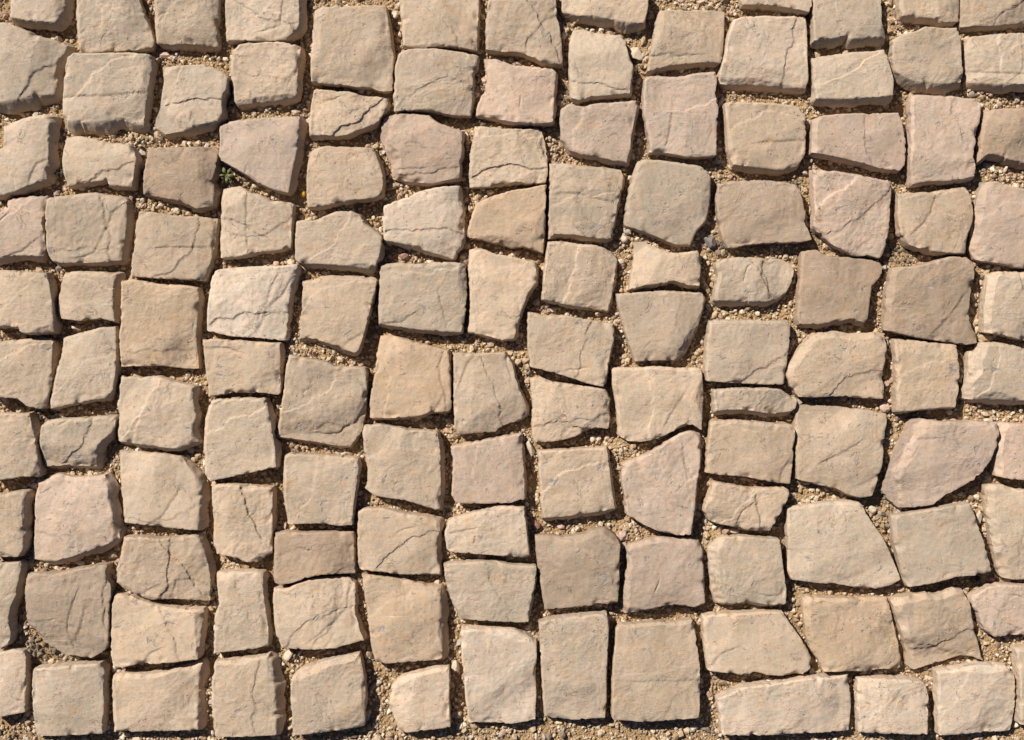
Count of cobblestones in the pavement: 131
